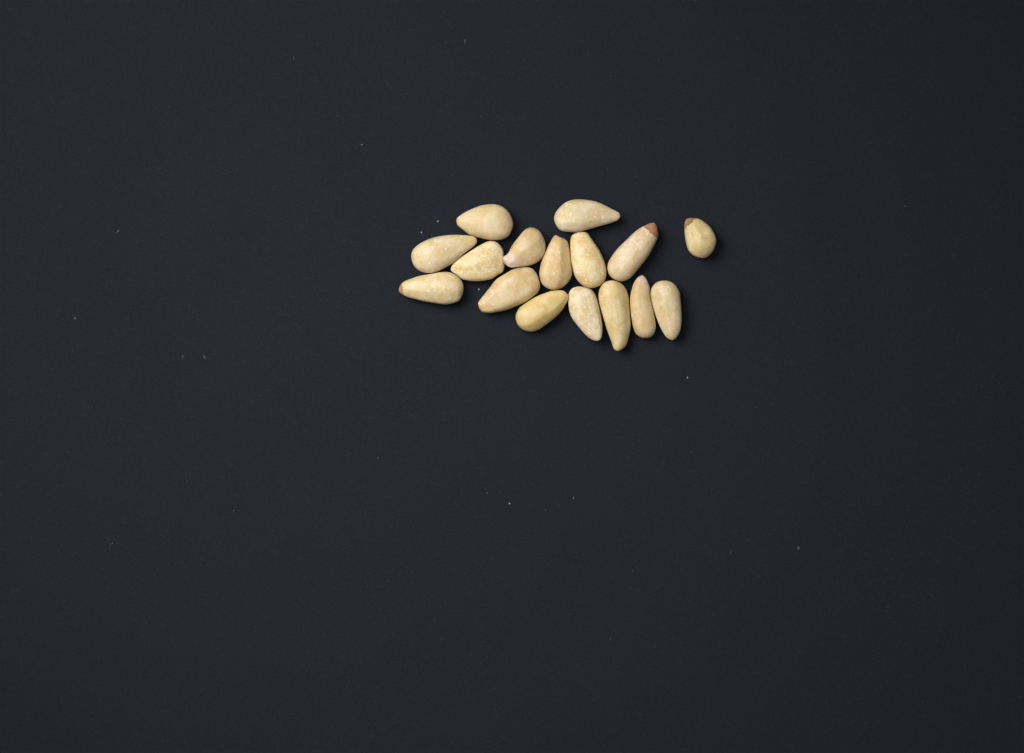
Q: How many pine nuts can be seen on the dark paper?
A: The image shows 16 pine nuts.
